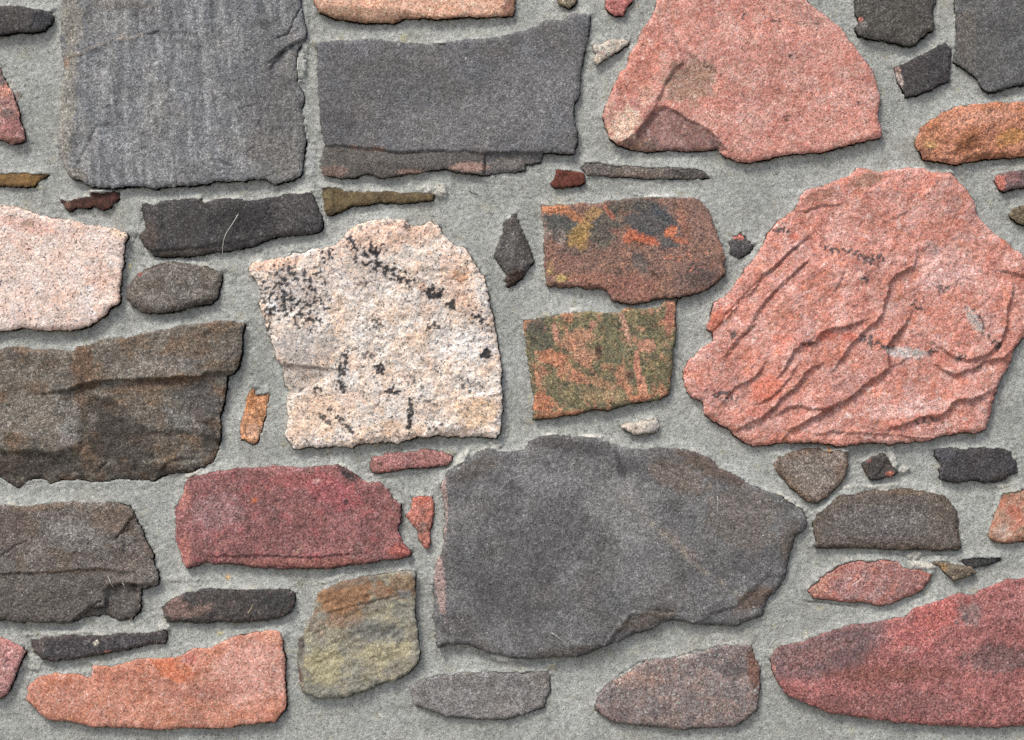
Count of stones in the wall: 53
